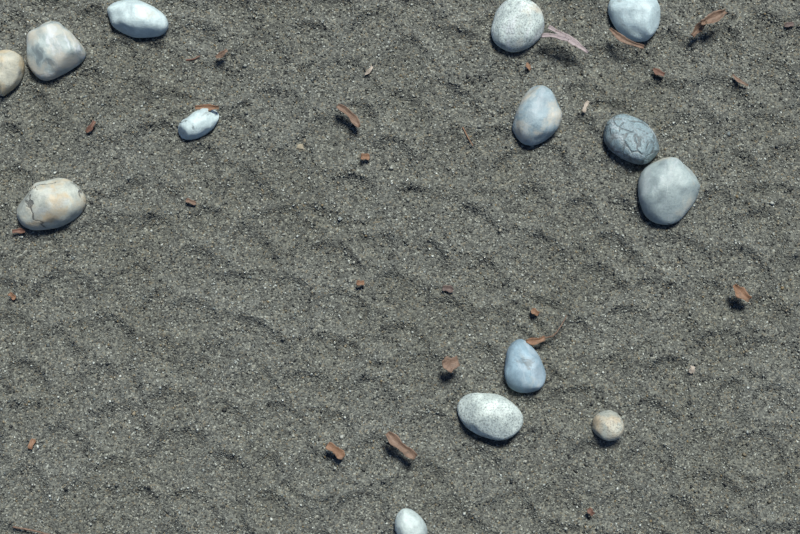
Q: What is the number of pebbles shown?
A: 14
